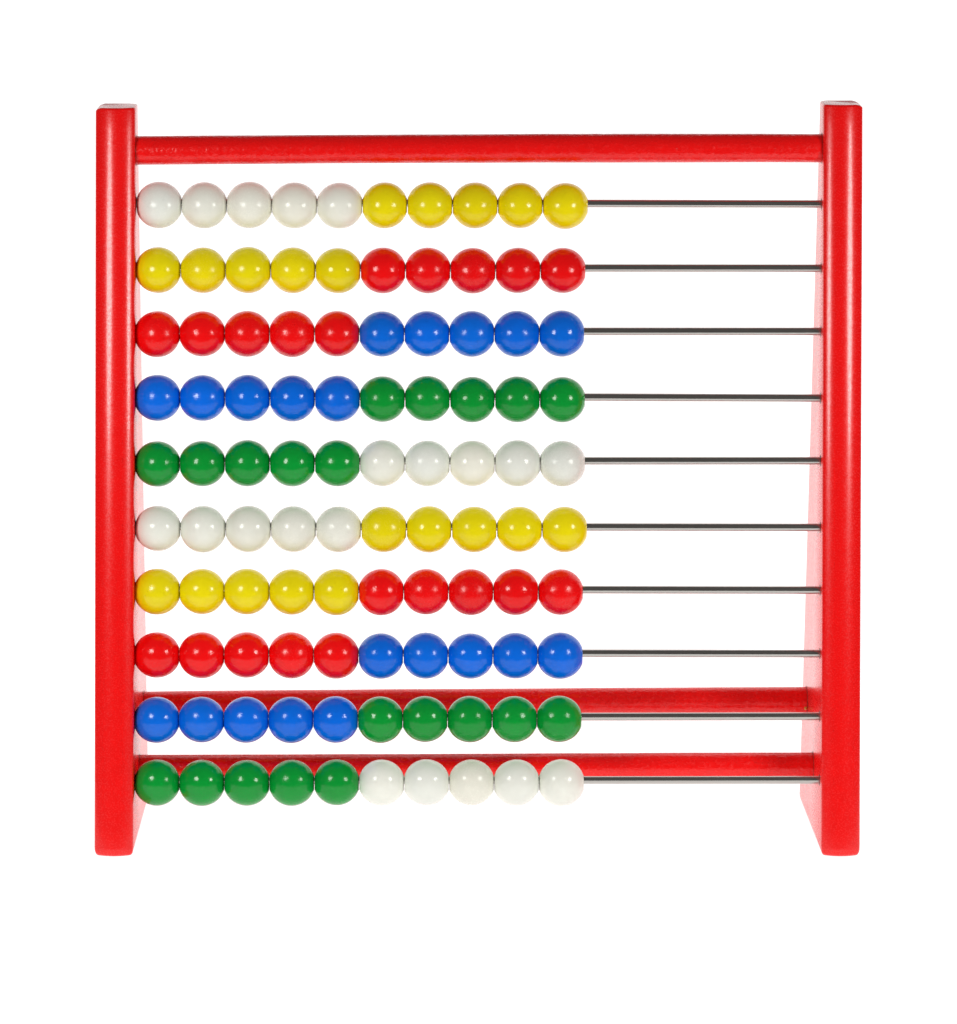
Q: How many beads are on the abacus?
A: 100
